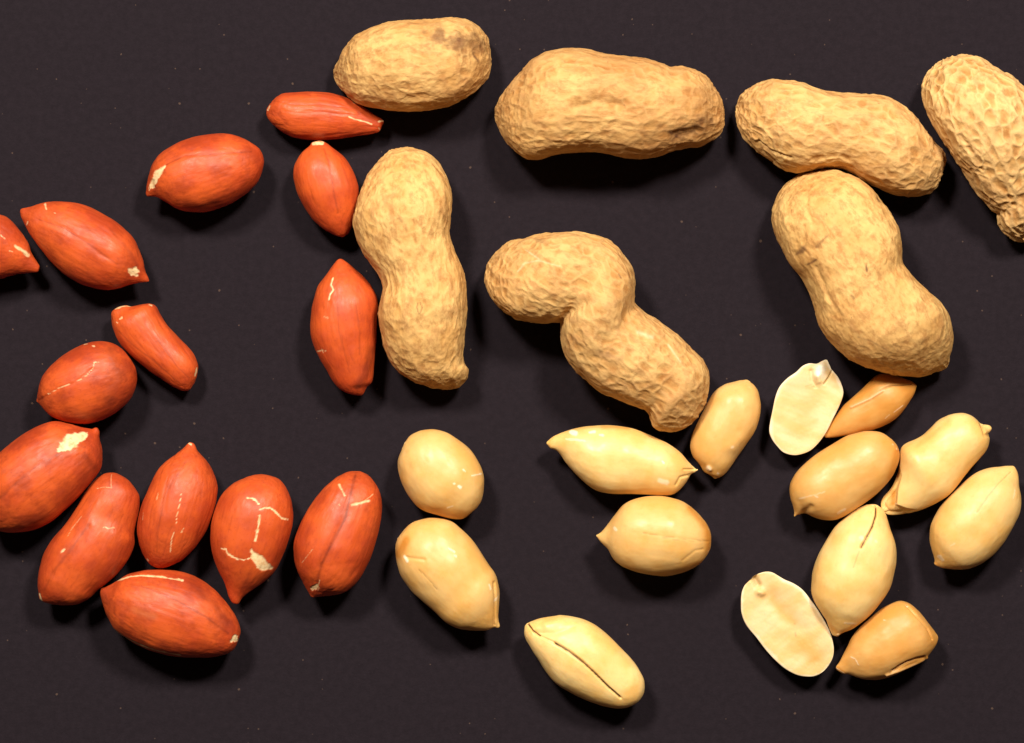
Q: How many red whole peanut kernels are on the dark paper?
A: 14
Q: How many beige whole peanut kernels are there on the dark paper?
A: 12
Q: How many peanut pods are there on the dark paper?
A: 7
